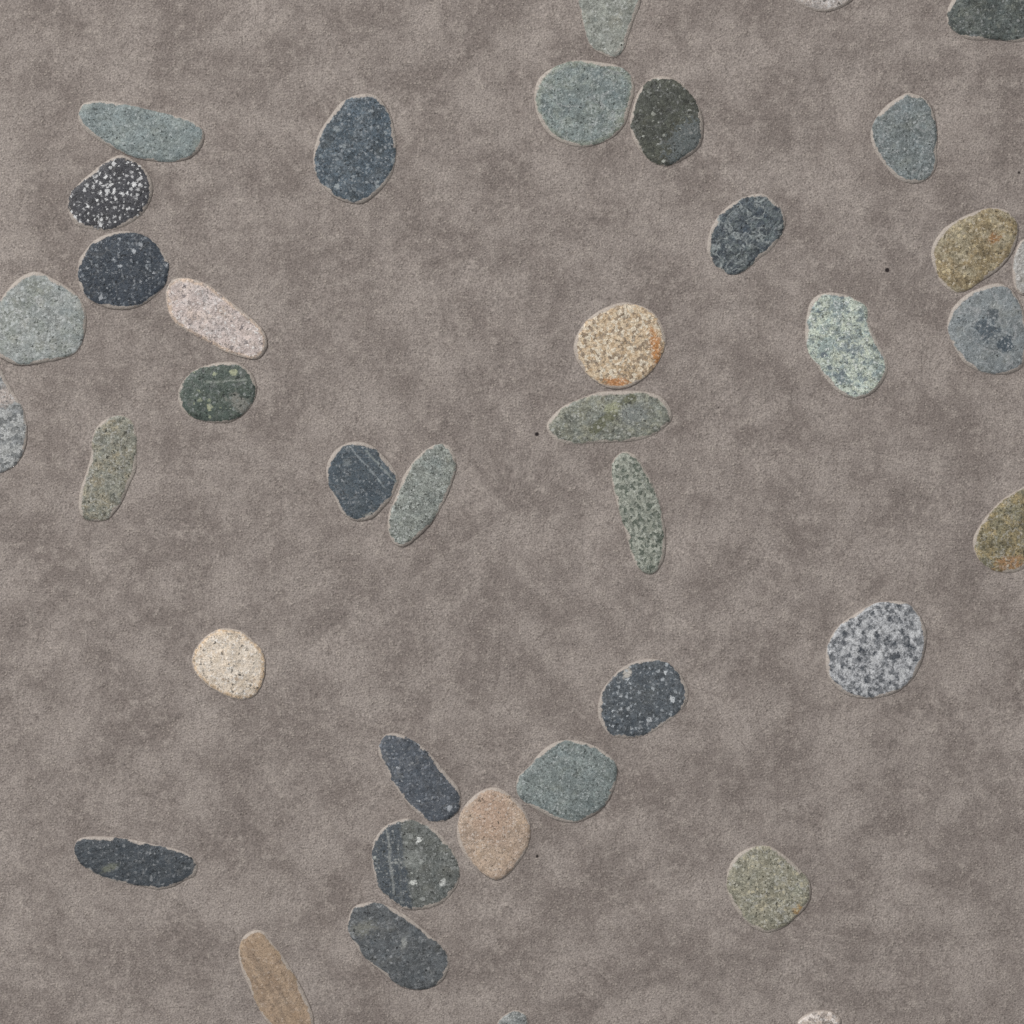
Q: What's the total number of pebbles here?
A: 39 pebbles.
